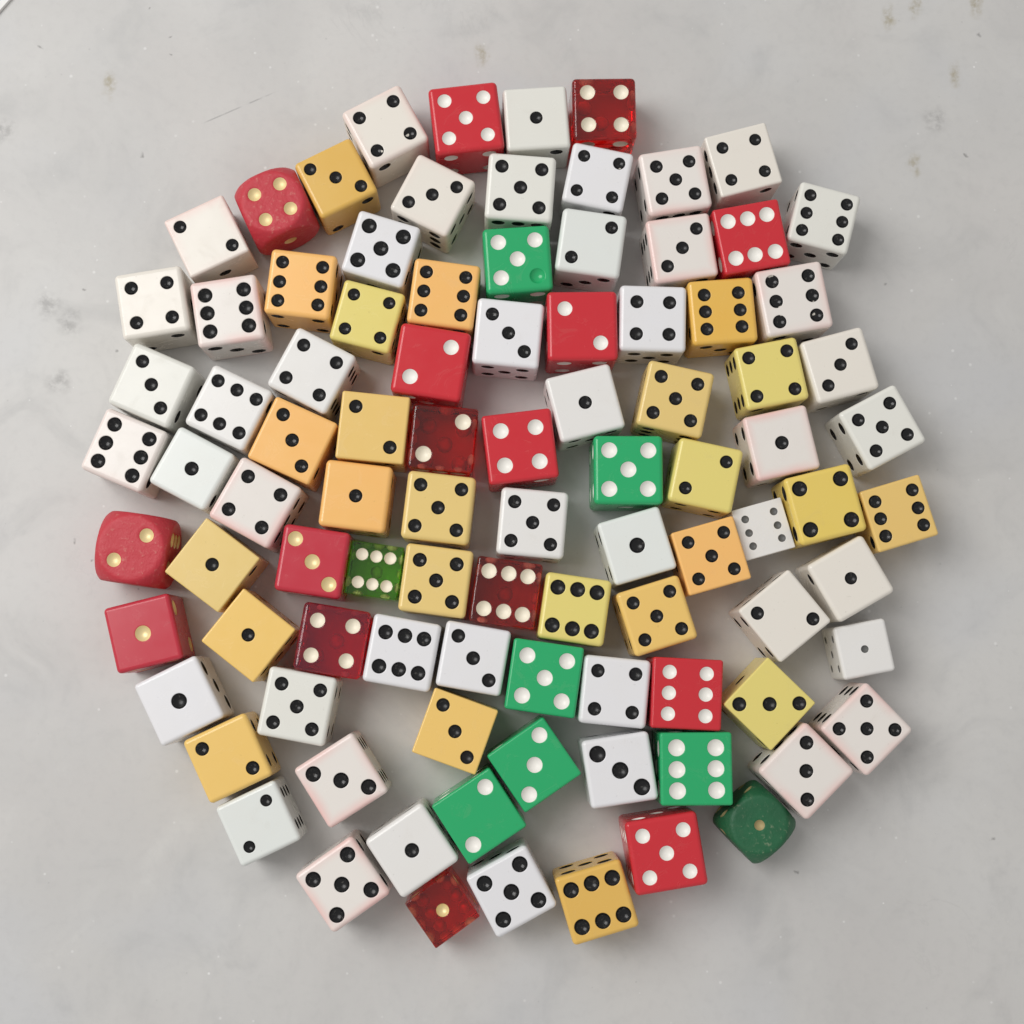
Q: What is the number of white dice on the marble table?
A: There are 46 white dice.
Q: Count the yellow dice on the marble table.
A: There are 24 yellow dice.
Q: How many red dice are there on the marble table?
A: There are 16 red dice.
